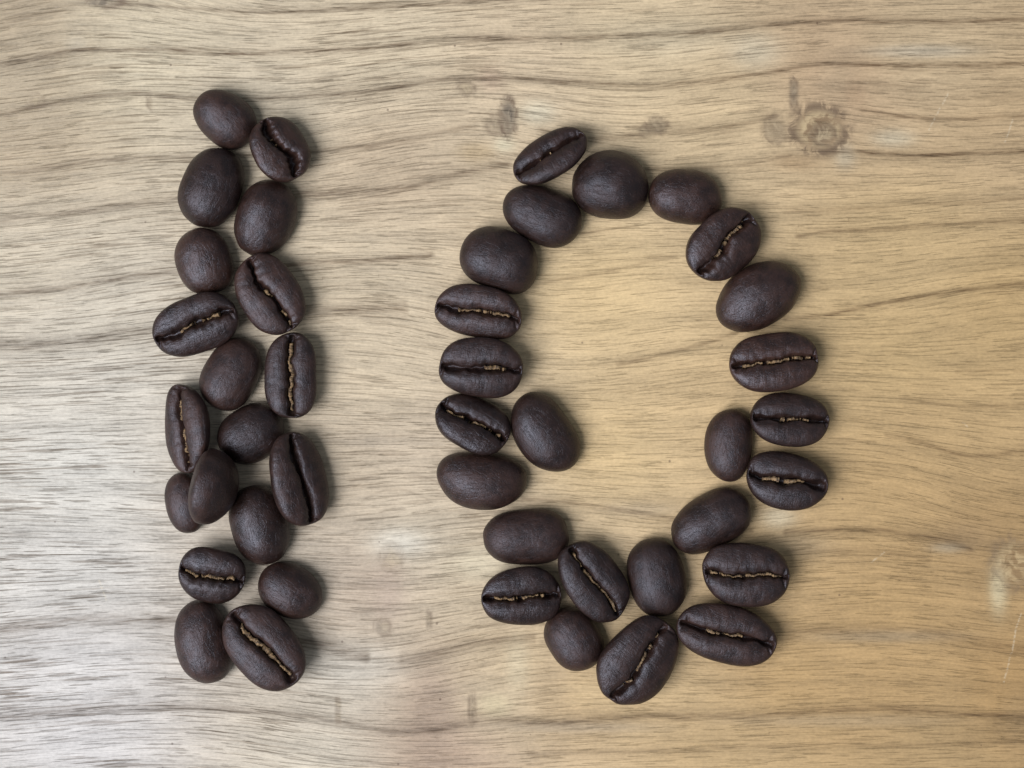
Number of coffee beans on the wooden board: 44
